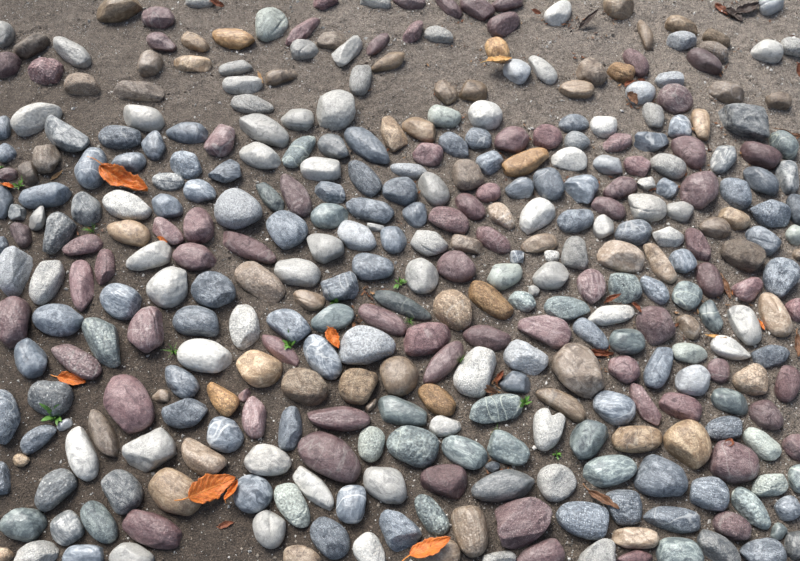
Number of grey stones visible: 123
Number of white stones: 91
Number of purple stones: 76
